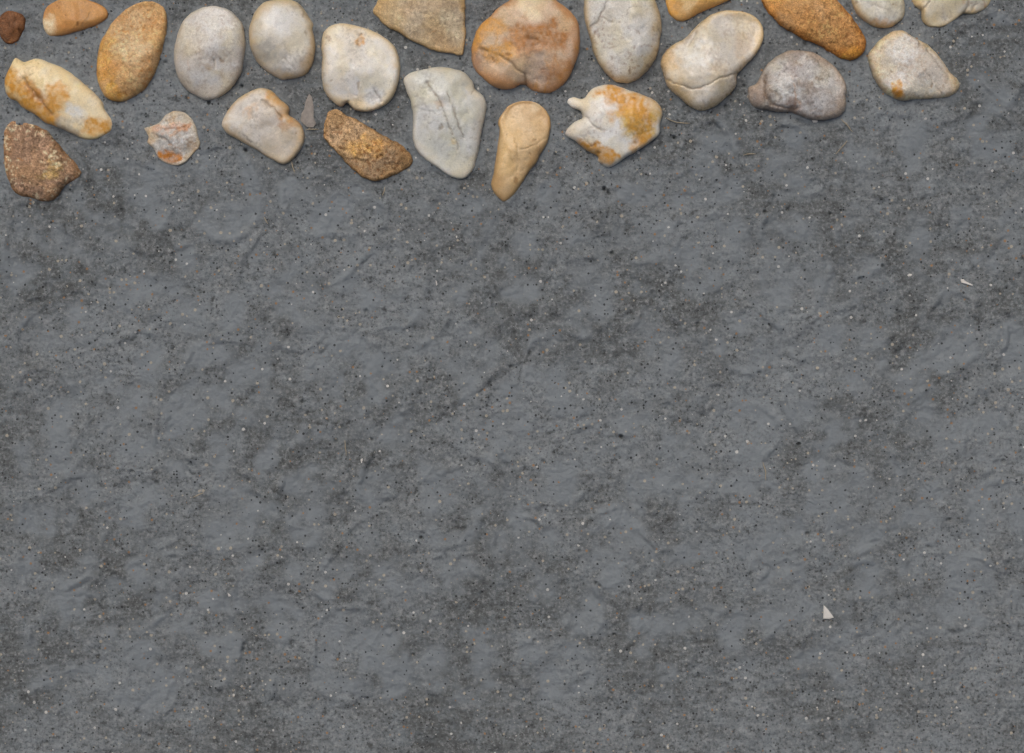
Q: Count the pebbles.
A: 24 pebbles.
